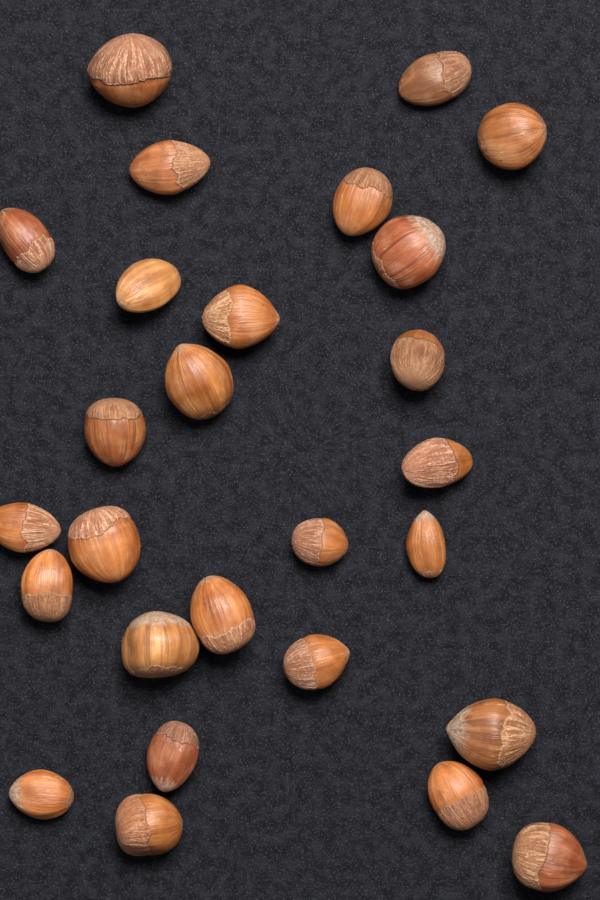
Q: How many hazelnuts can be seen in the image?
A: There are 27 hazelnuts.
